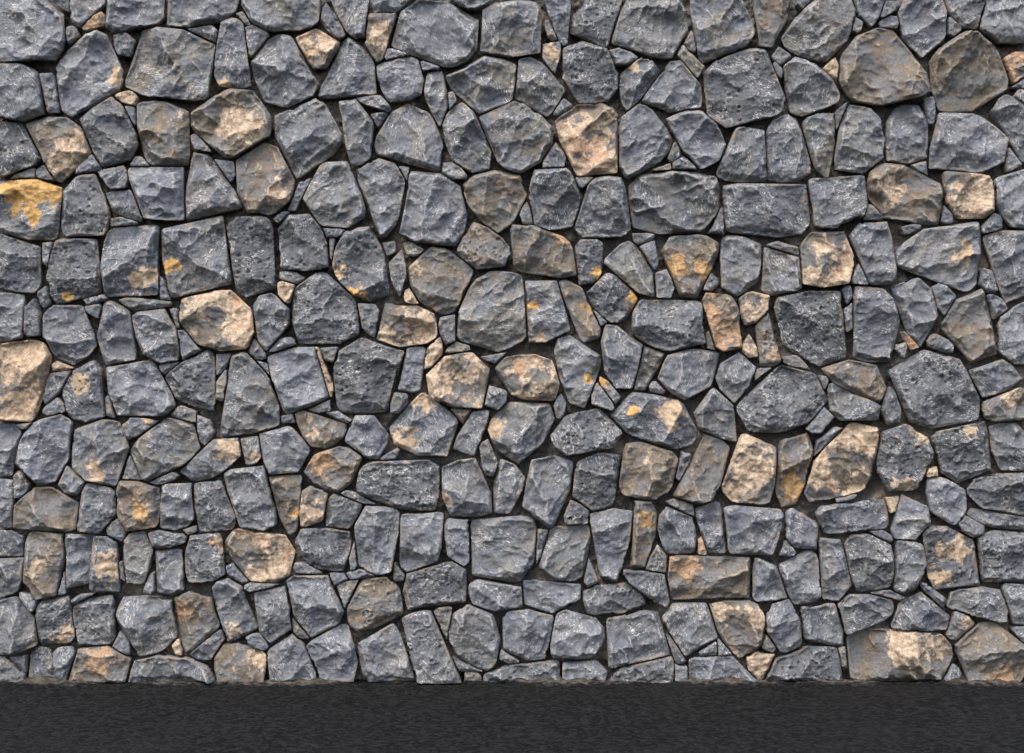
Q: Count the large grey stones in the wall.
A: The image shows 199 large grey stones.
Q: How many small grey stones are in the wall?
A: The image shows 174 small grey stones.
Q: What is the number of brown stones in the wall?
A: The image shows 70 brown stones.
